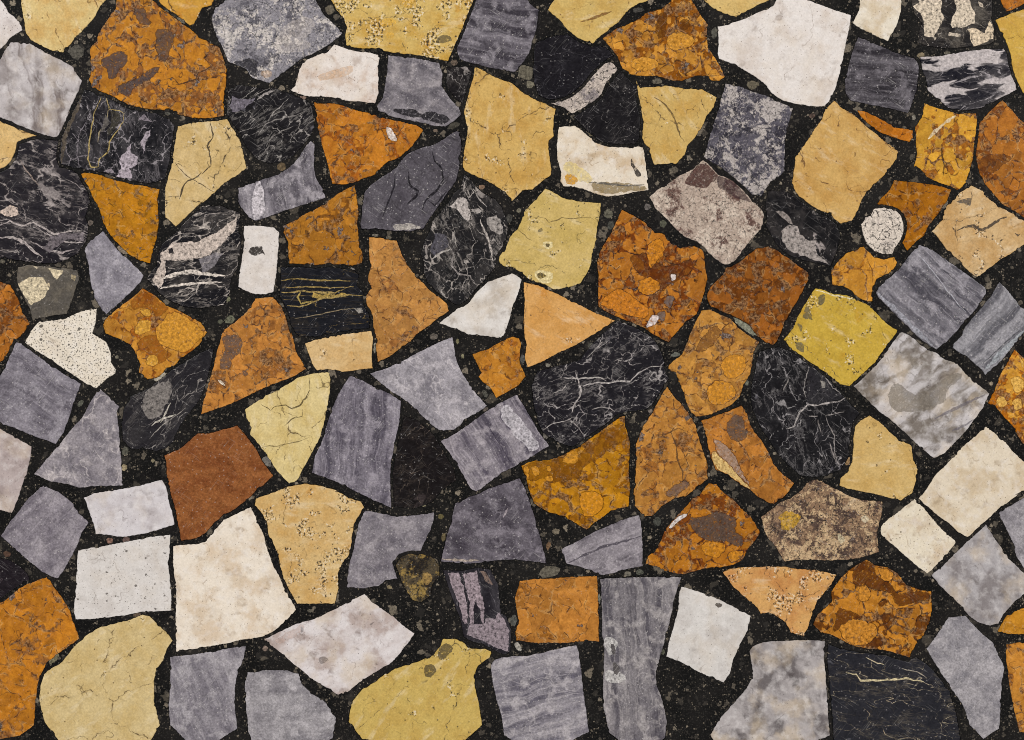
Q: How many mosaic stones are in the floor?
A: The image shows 122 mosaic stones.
